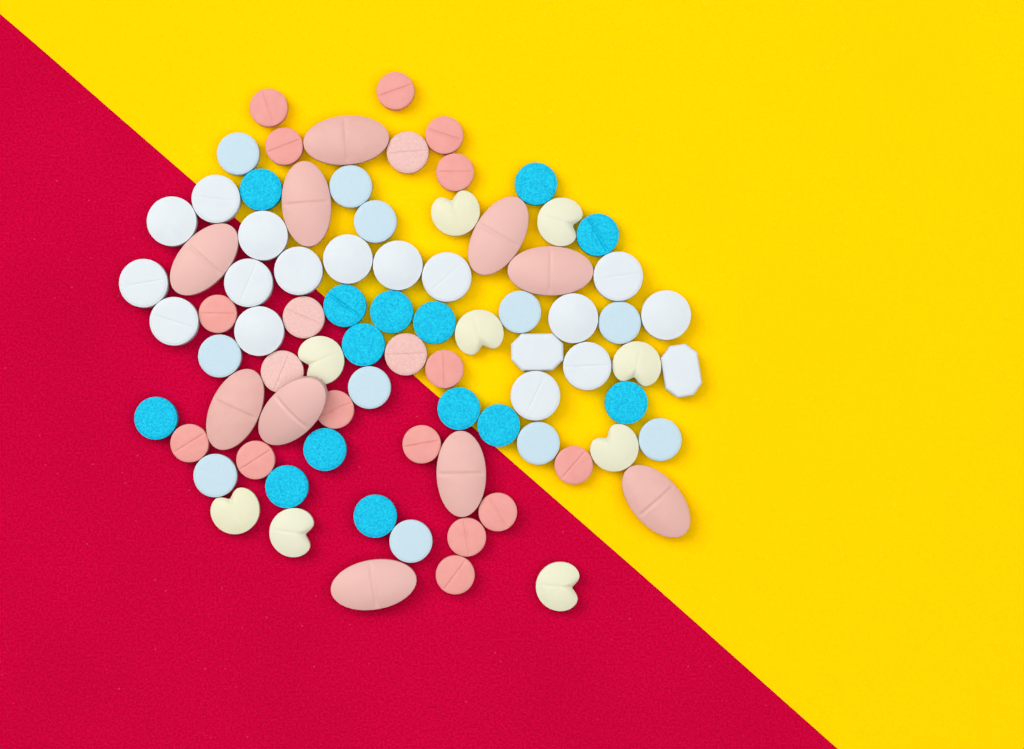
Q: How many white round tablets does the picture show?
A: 16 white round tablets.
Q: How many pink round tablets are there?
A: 19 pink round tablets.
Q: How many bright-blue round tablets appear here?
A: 14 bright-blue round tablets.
